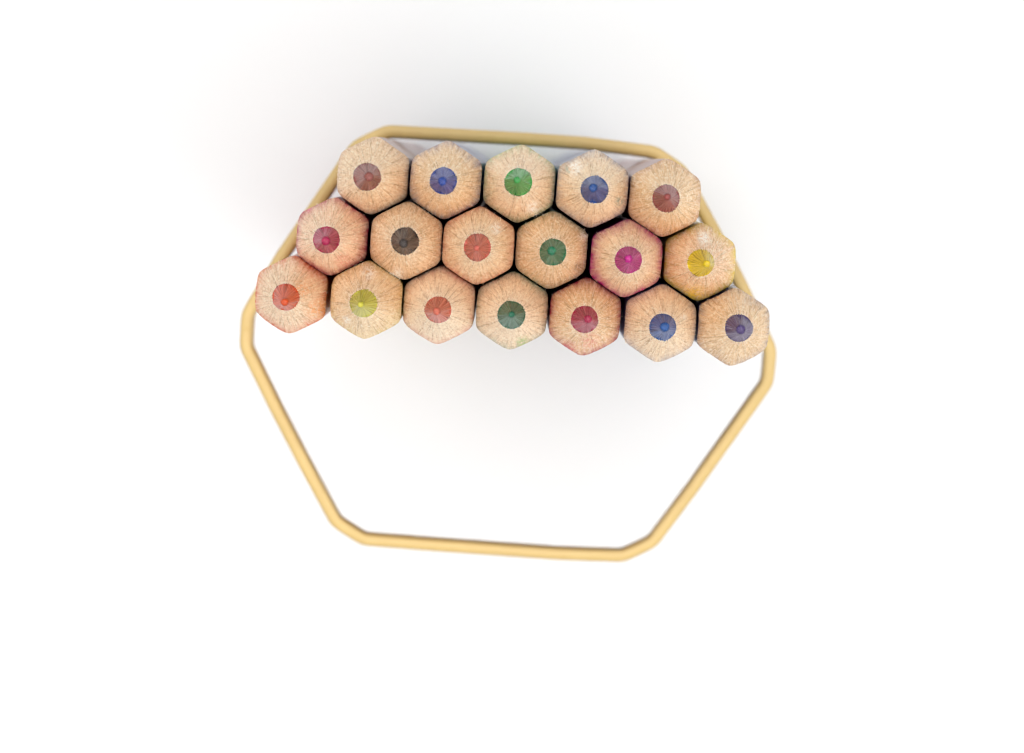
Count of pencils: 18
